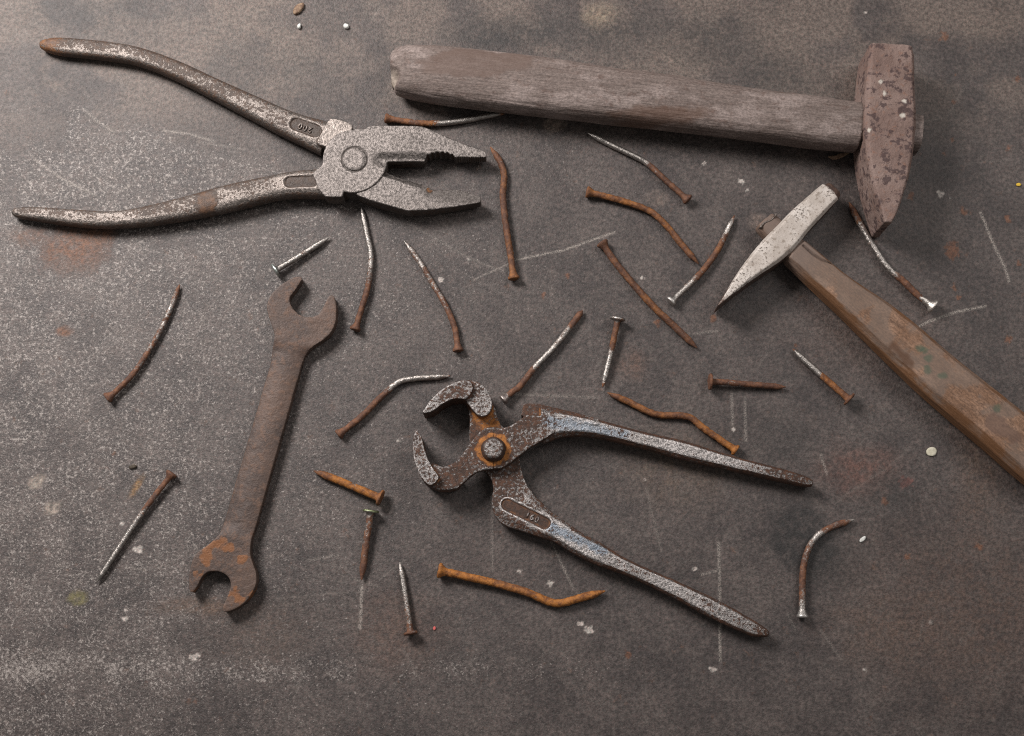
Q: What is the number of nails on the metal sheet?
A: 23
